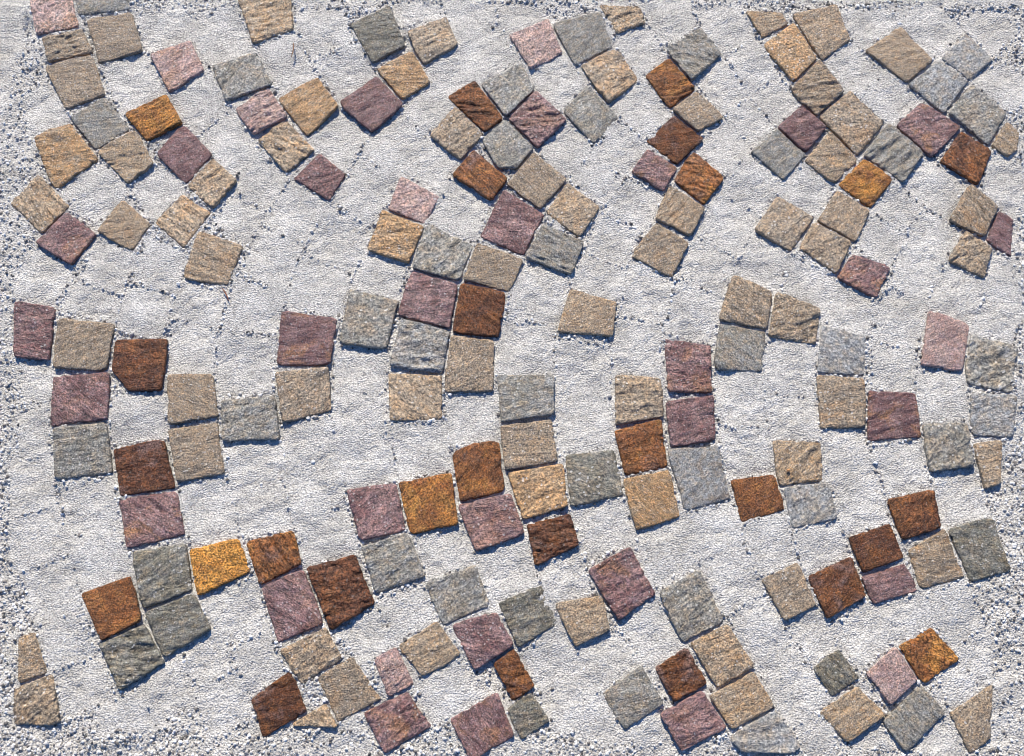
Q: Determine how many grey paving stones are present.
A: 42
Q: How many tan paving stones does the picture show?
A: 67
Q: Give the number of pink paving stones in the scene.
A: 36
